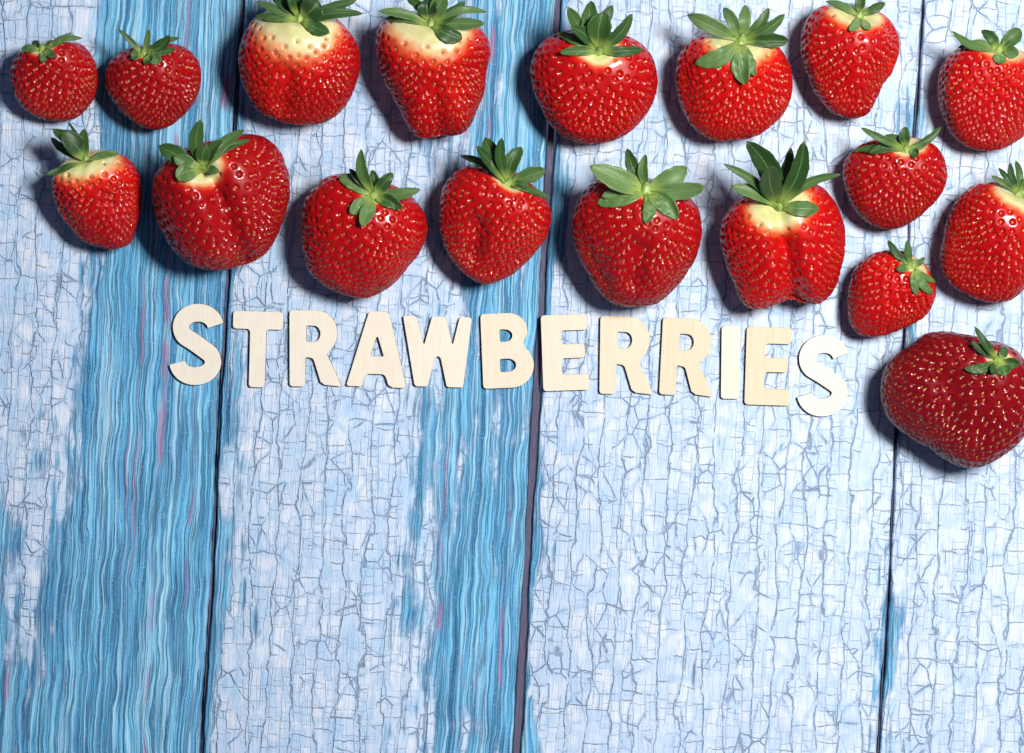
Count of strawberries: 18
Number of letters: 12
